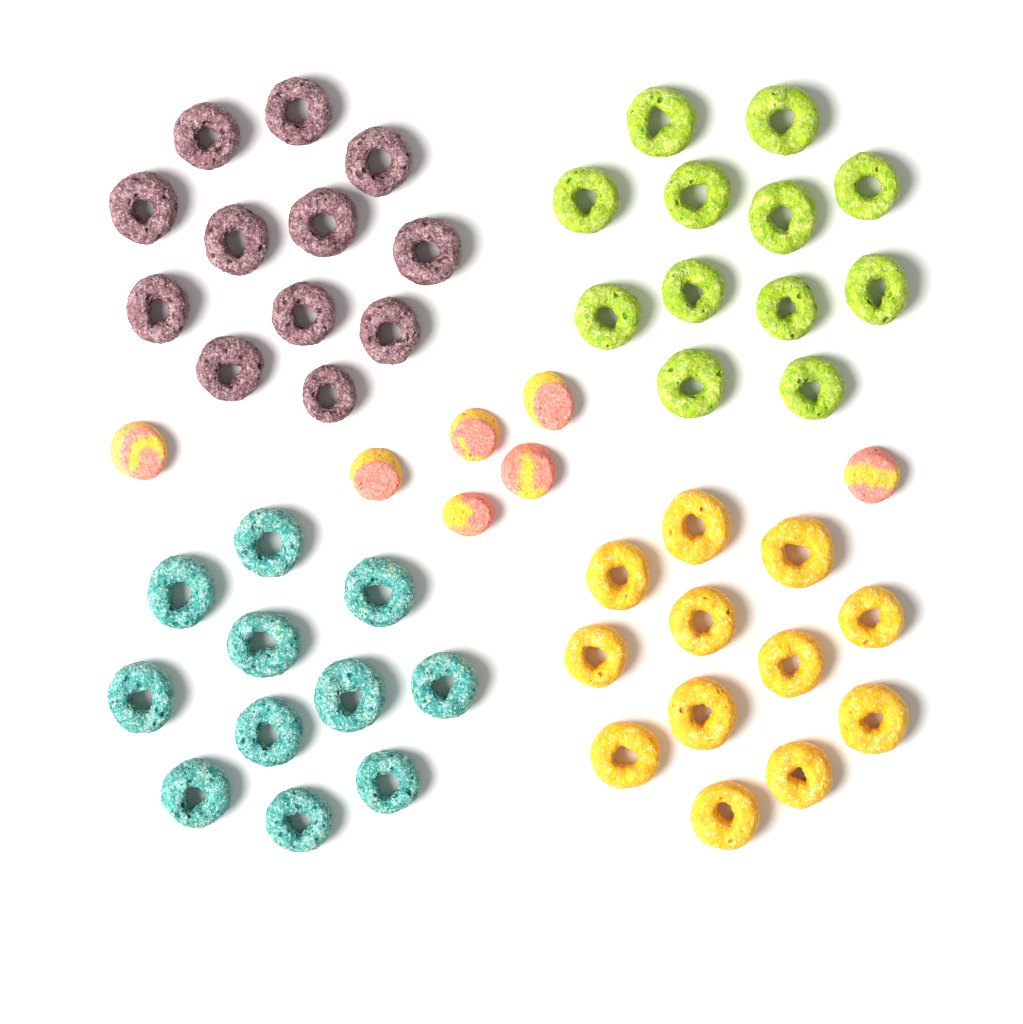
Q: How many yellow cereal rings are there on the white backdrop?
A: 12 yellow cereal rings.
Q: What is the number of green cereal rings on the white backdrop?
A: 12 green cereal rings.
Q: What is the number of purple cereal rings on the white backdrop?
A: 12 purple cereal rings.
